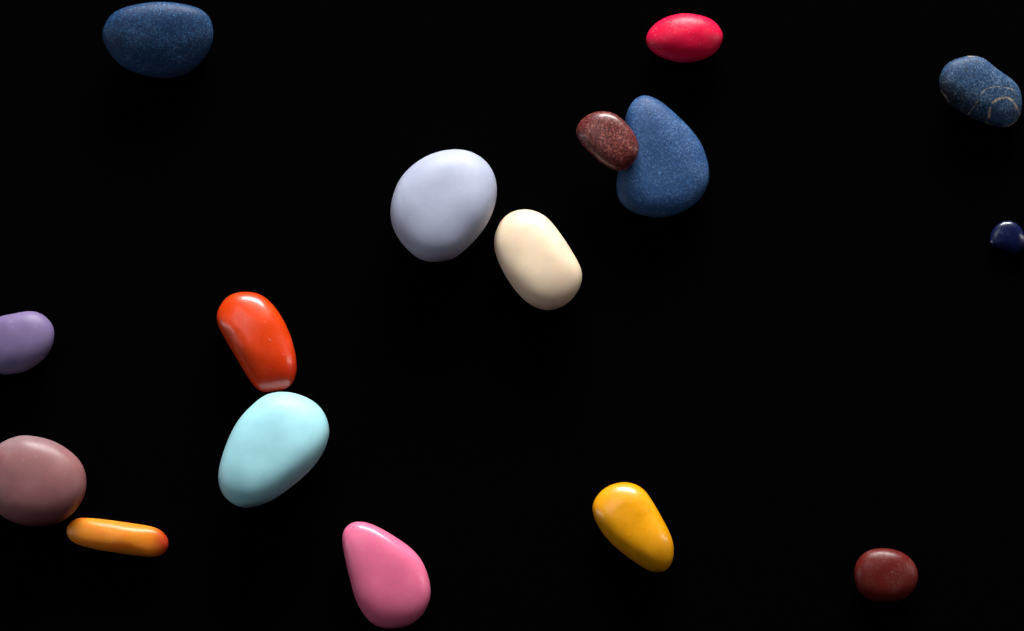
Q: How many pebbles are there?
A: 16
